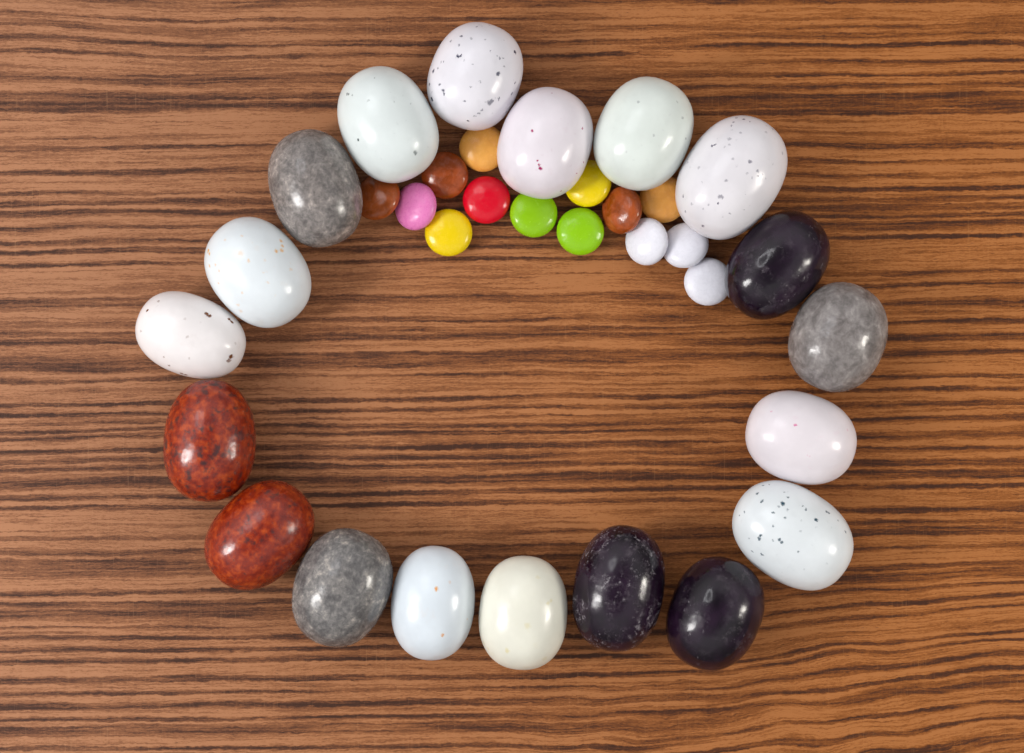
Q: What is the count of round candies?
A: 14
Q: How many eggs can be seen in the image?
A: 19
